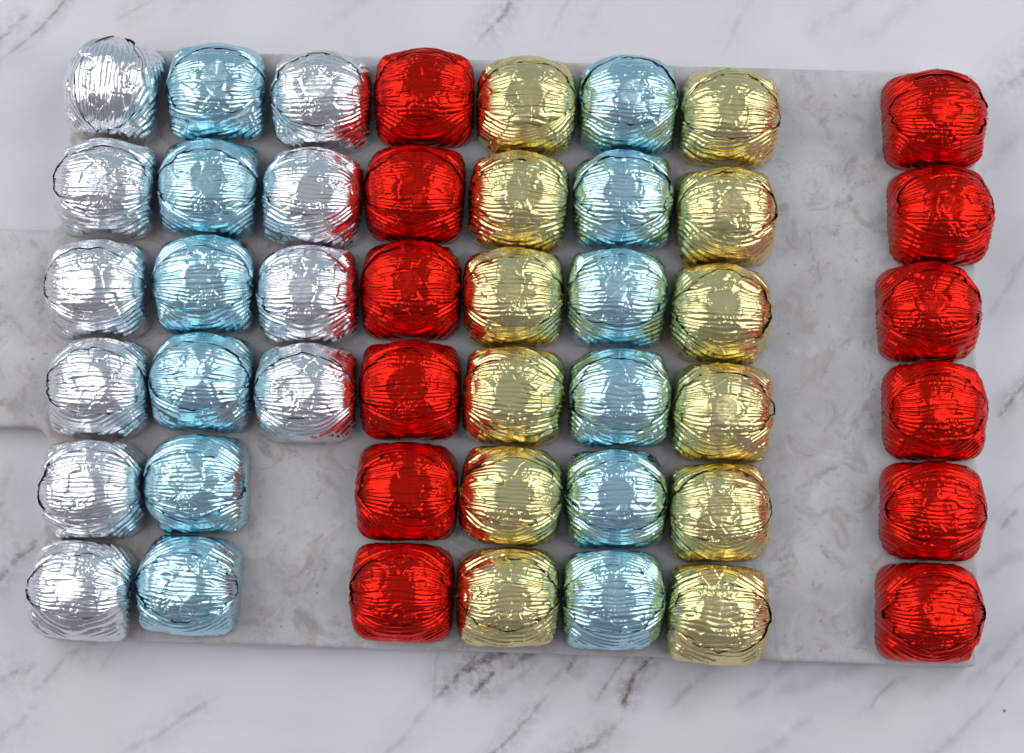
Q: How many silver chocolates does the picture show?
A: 10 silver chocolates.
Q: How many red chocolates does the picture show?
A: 12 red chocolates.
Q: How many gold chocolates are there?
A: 12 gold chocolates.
